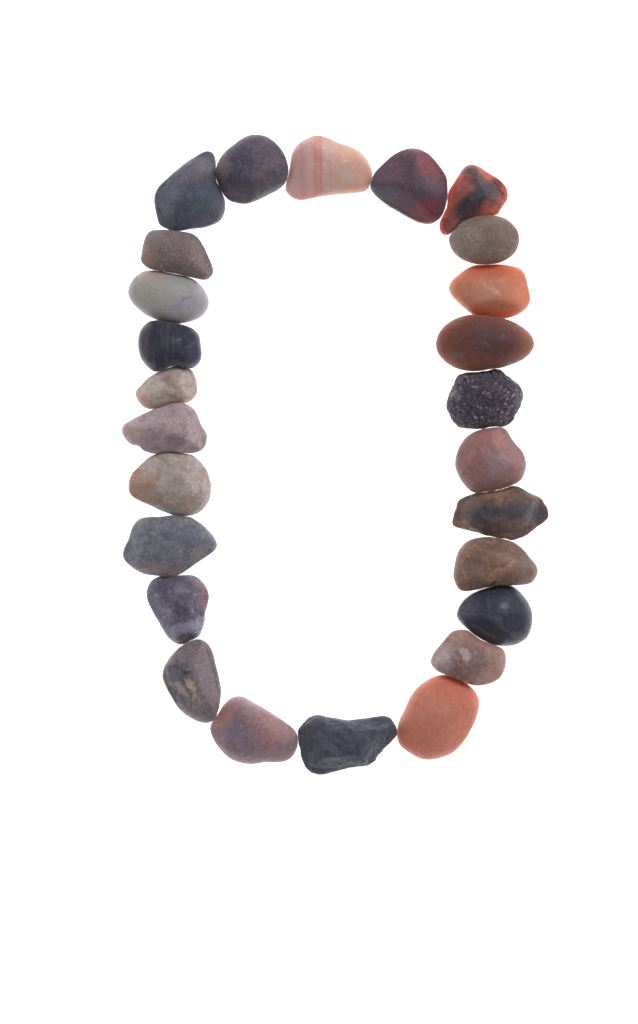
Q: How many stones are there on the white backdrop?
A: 26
